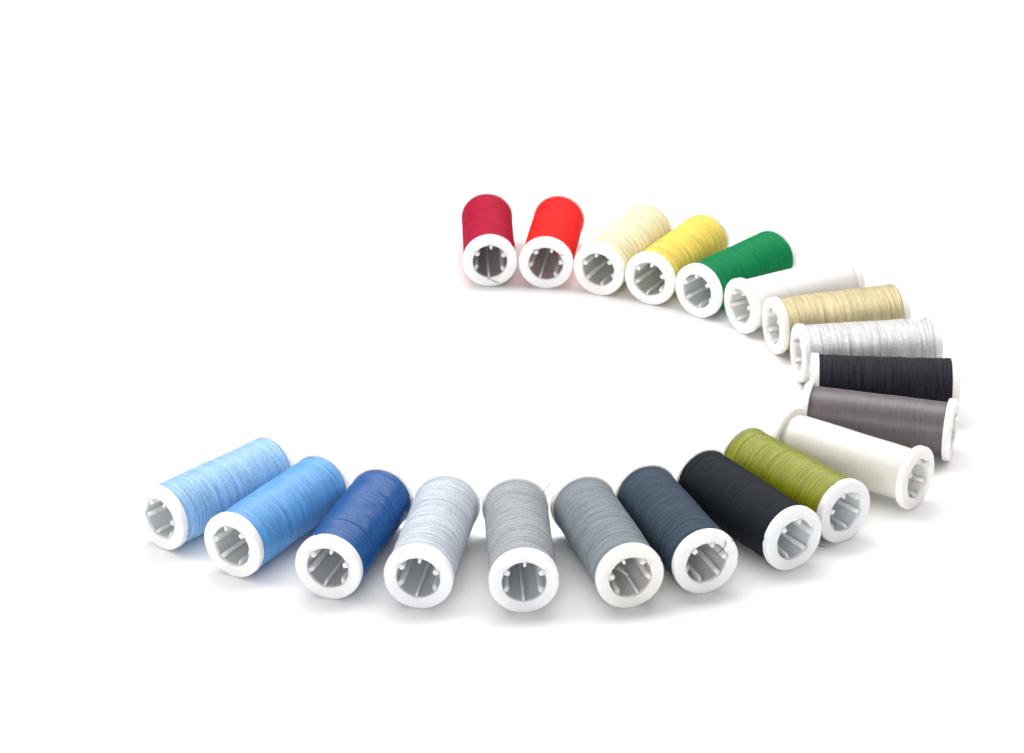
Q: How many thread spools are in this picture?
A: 20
